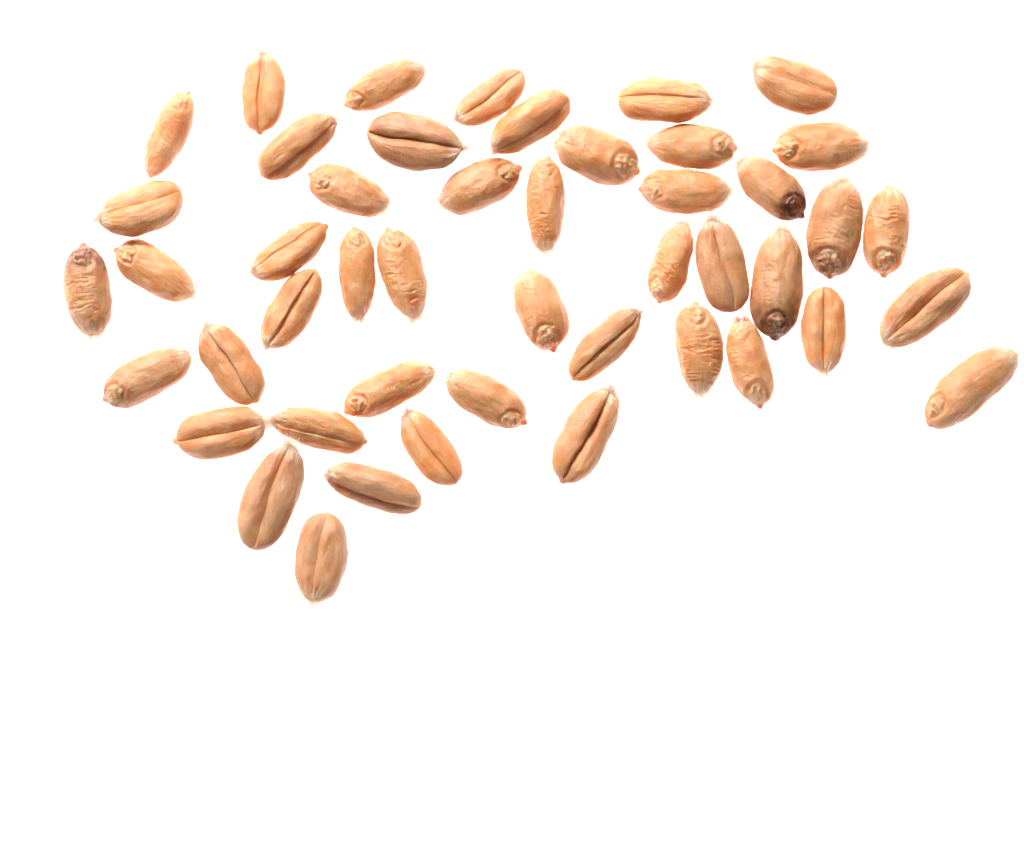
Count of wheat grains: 47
